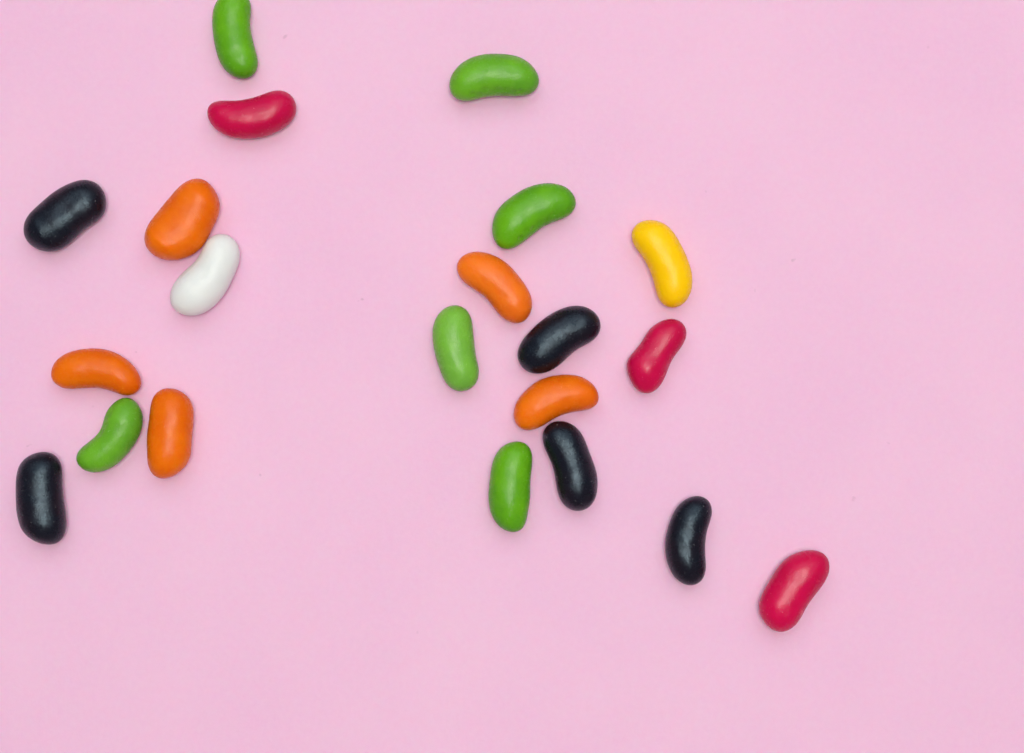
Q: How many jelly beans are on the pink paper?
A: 21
